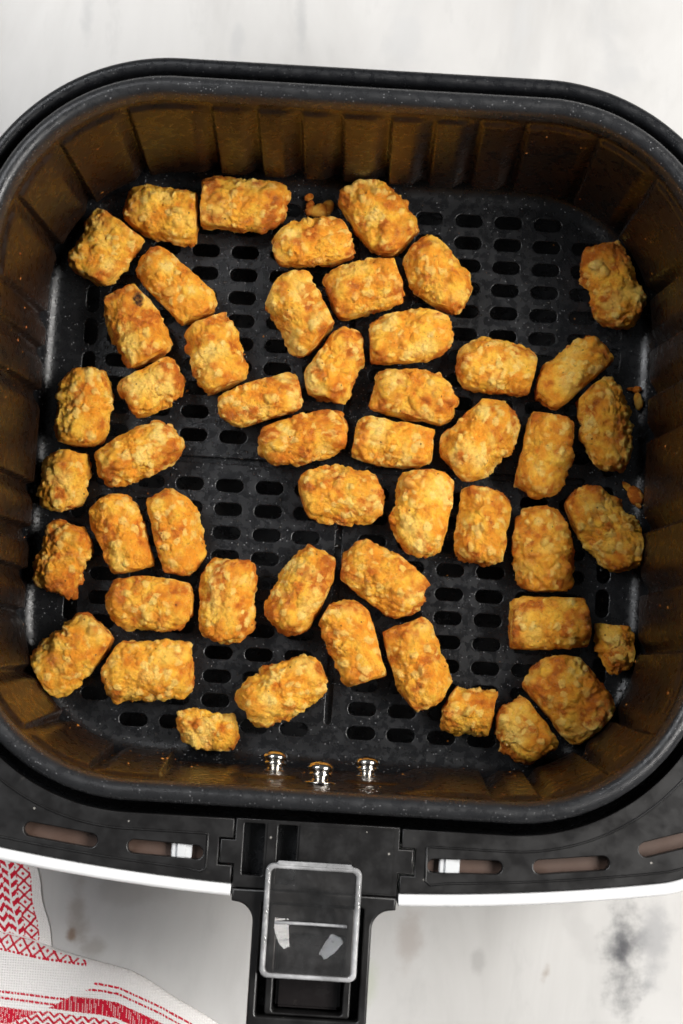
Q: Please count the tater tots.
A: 50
